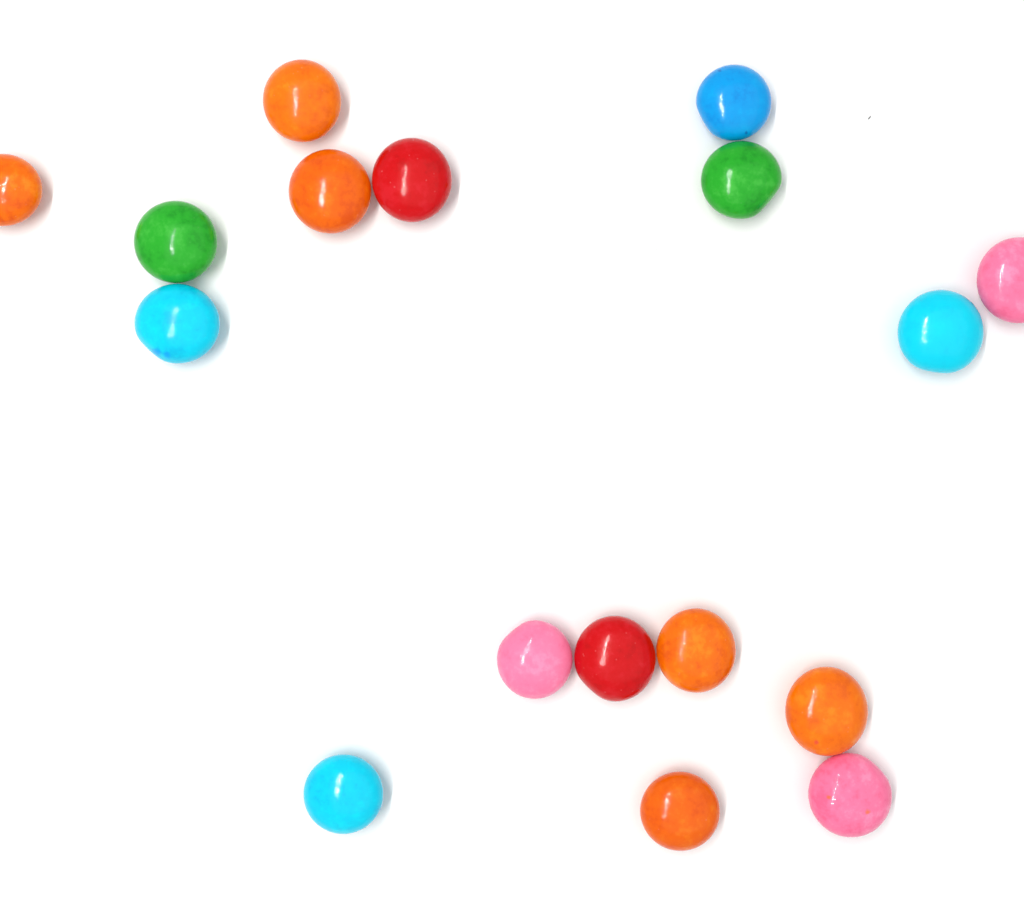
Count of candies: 17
